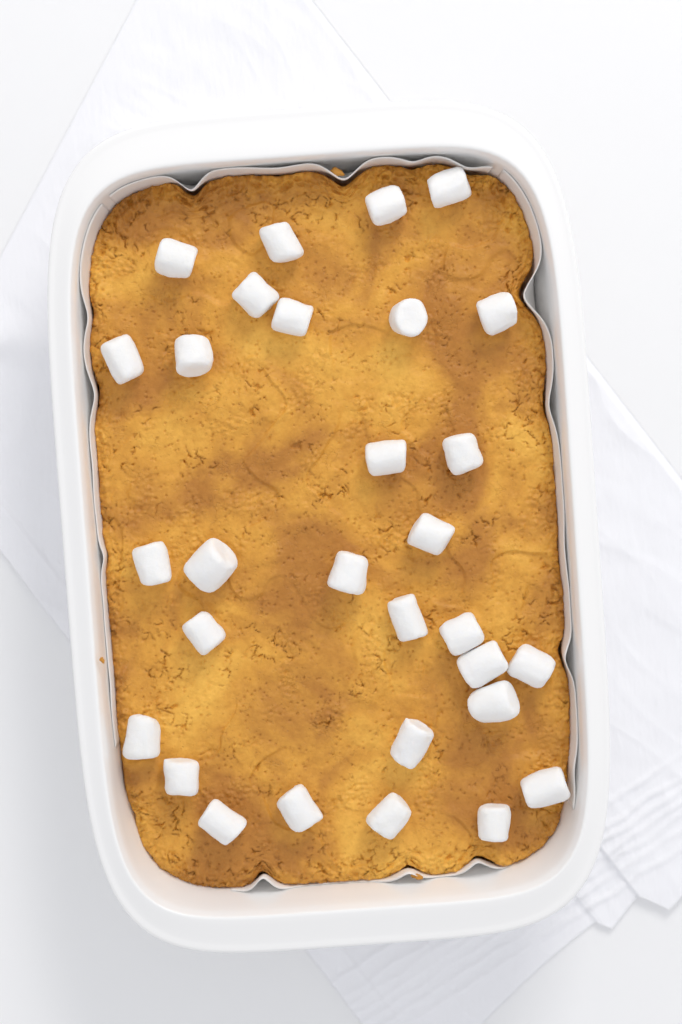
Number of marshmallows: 30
